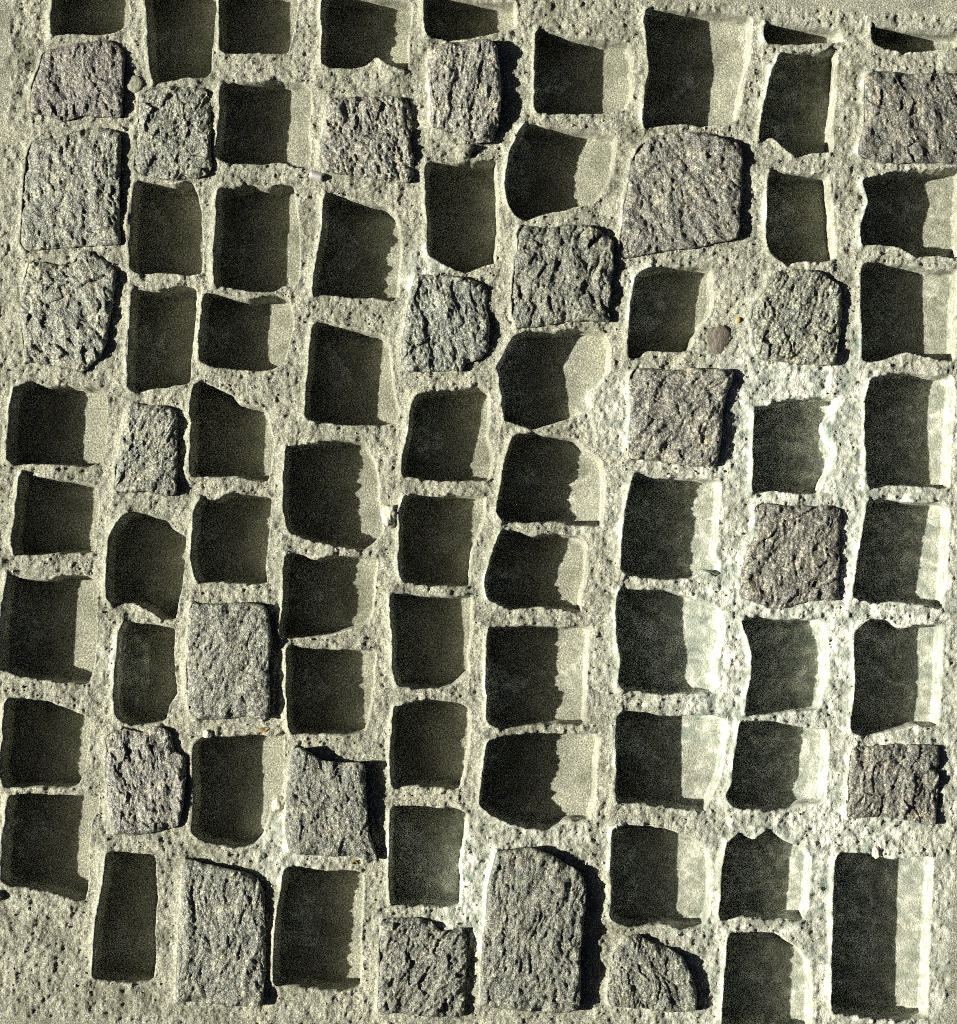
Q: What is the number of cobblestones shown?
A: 22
